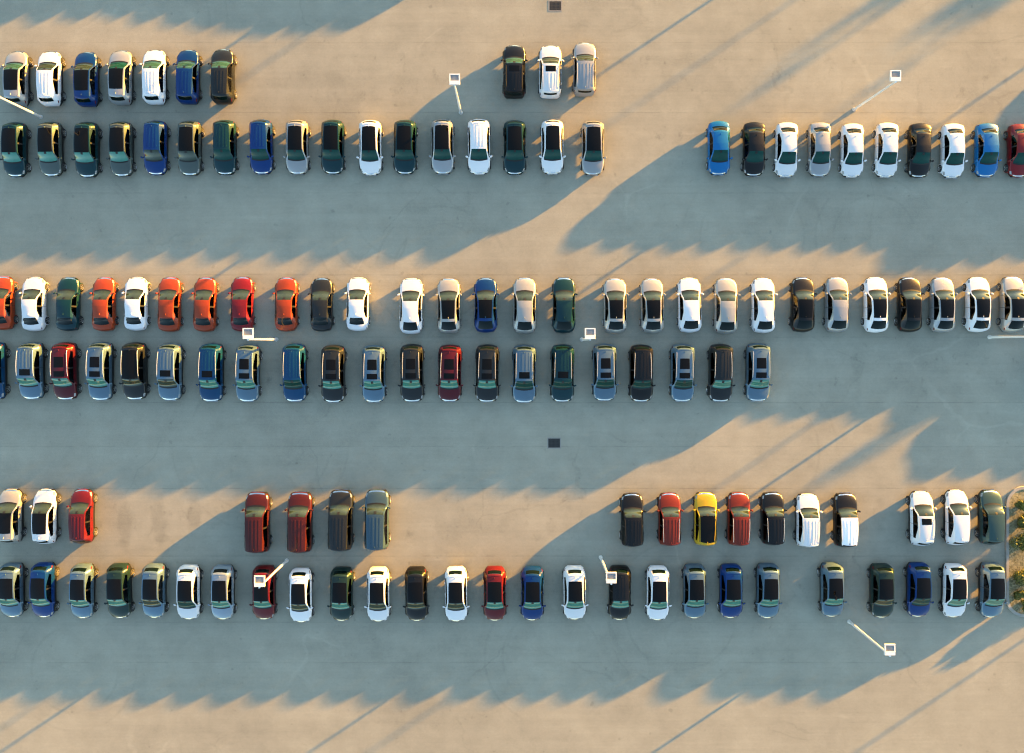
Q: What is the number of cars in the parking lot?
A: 129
